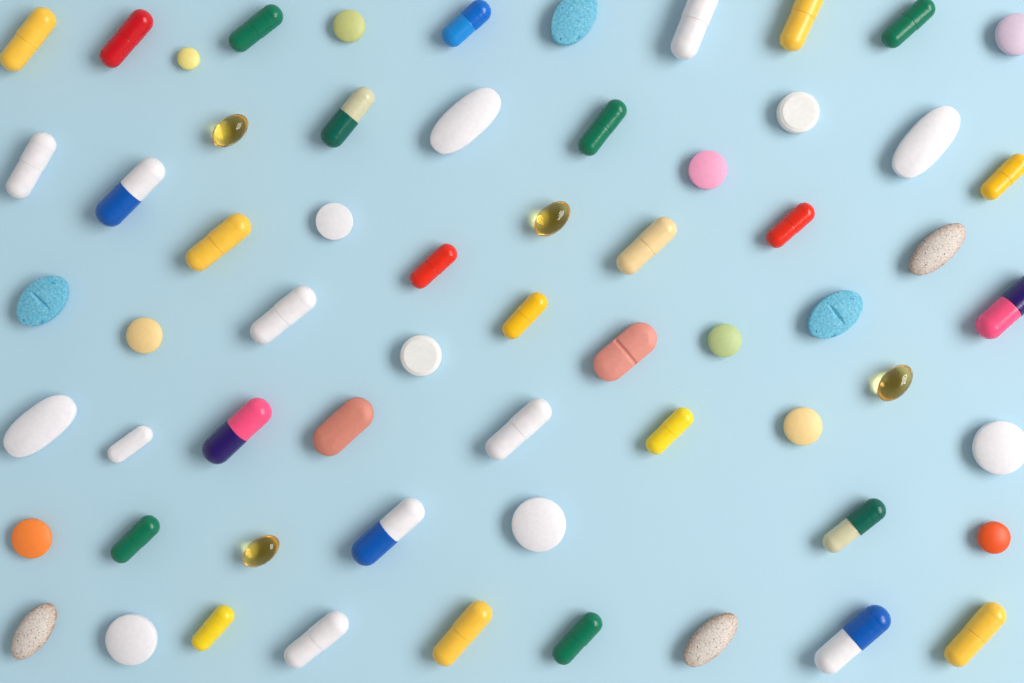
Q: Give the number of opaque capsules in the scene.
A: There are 31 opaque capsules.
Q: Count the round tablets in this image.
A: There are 15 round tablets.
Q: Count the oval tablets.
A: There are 12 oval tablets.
